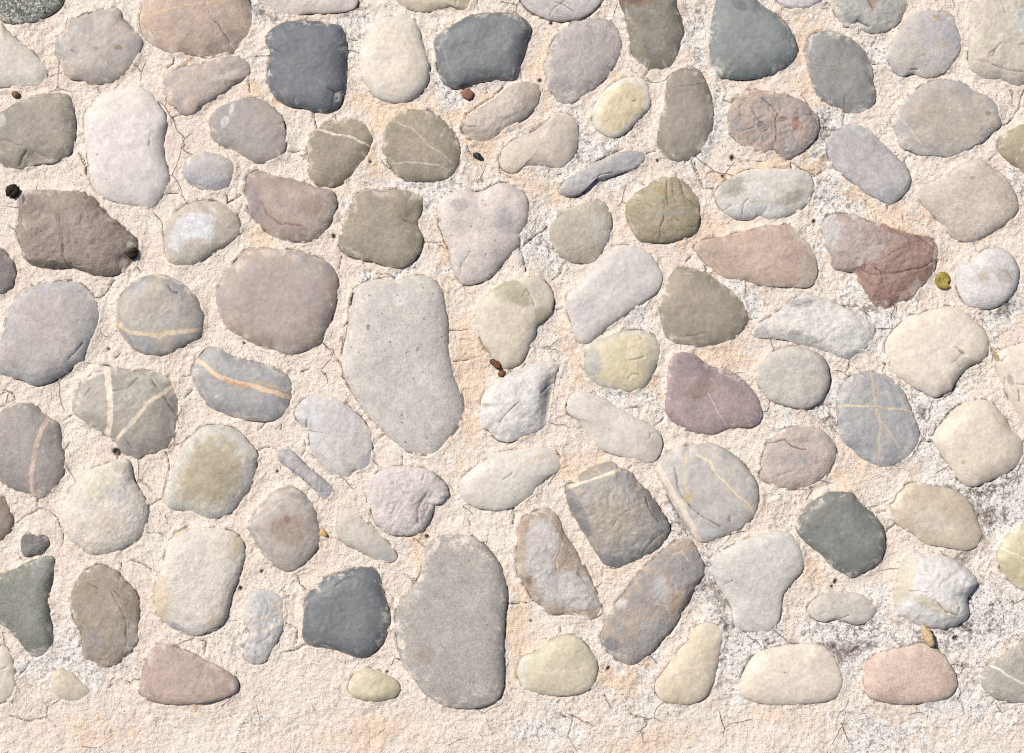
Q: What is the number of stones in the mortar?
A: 103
